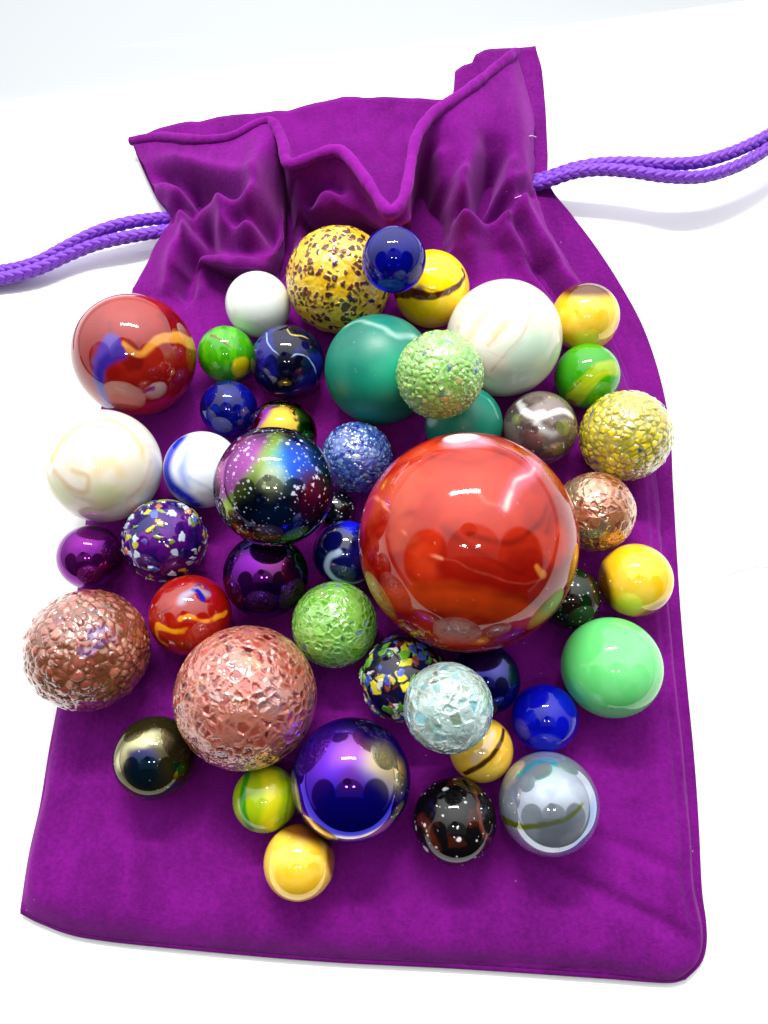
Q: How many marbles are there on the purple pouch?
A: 46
